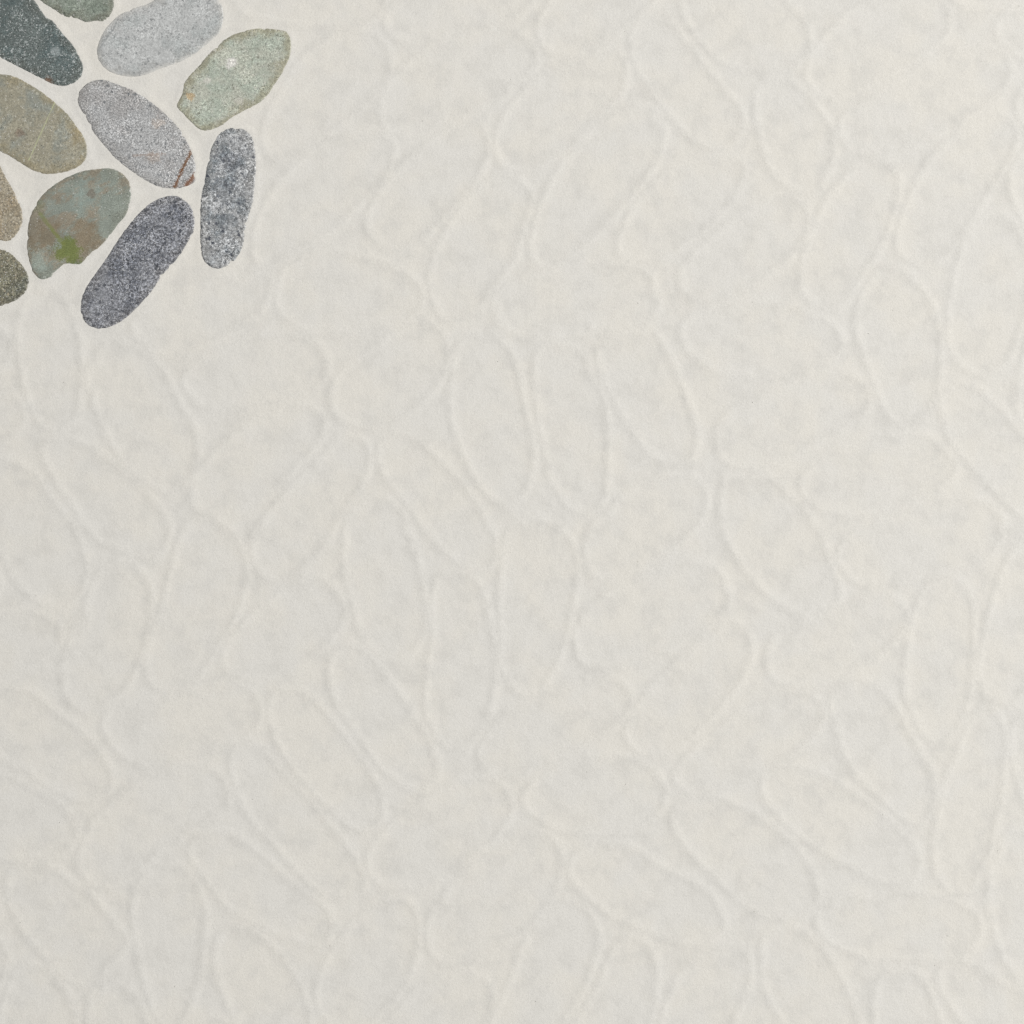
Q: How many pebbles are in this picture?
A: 11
